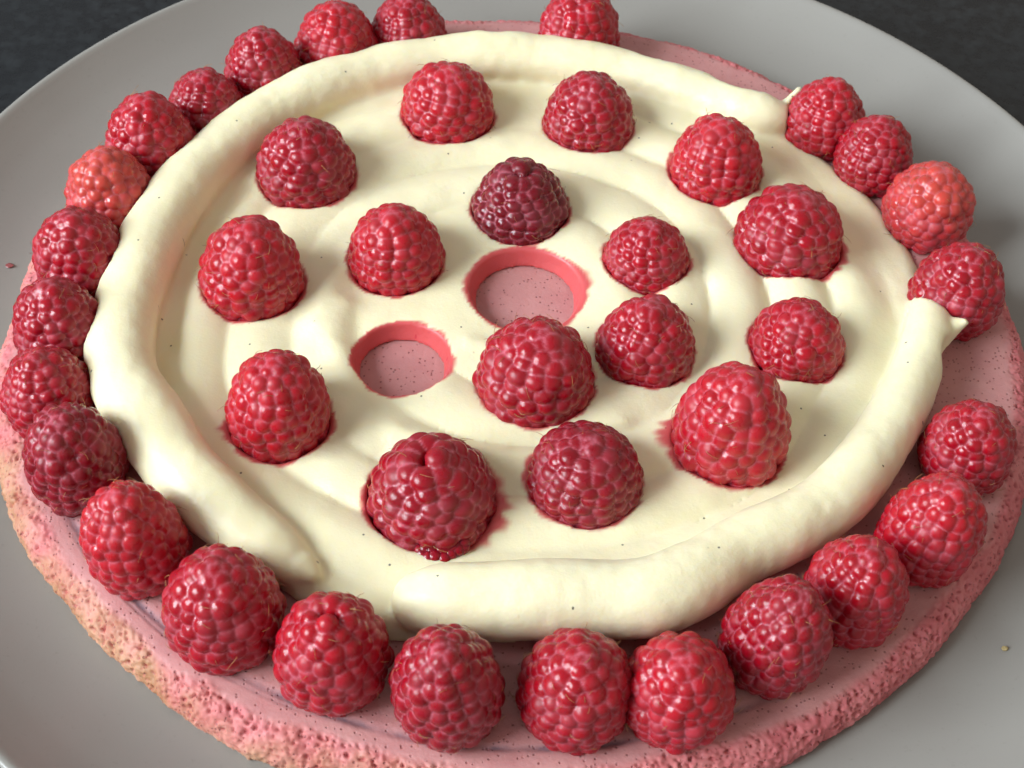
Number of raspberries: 41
